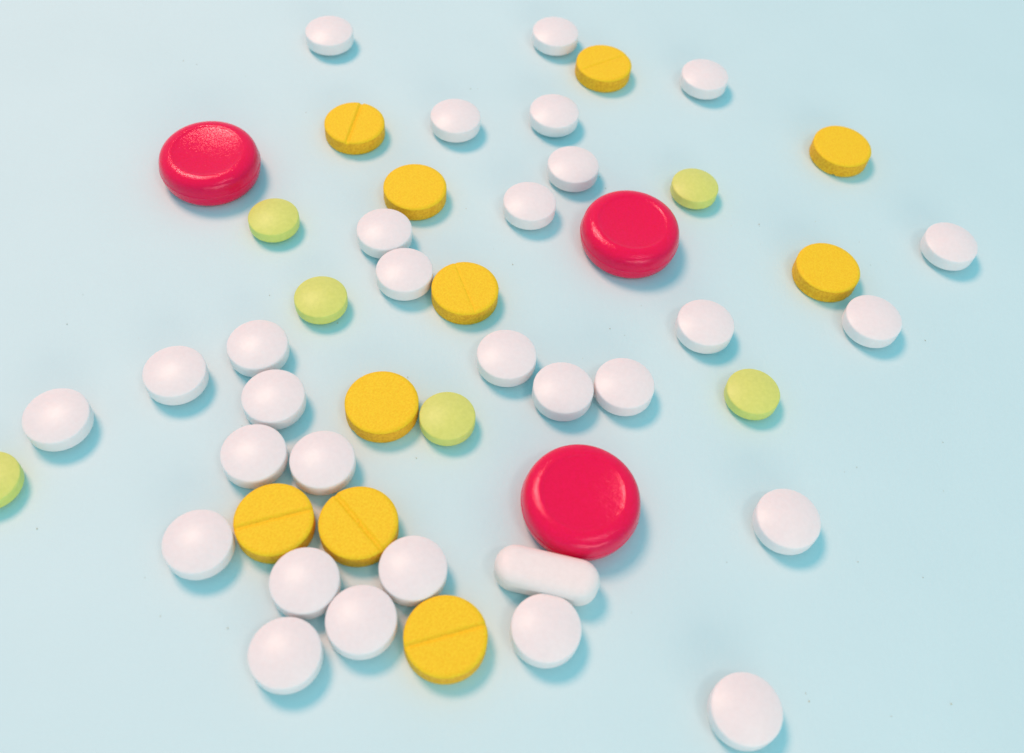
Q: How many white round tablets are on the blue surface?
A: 29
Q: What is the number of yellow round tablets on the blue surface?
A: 10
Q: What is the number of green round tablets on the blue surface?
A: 6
